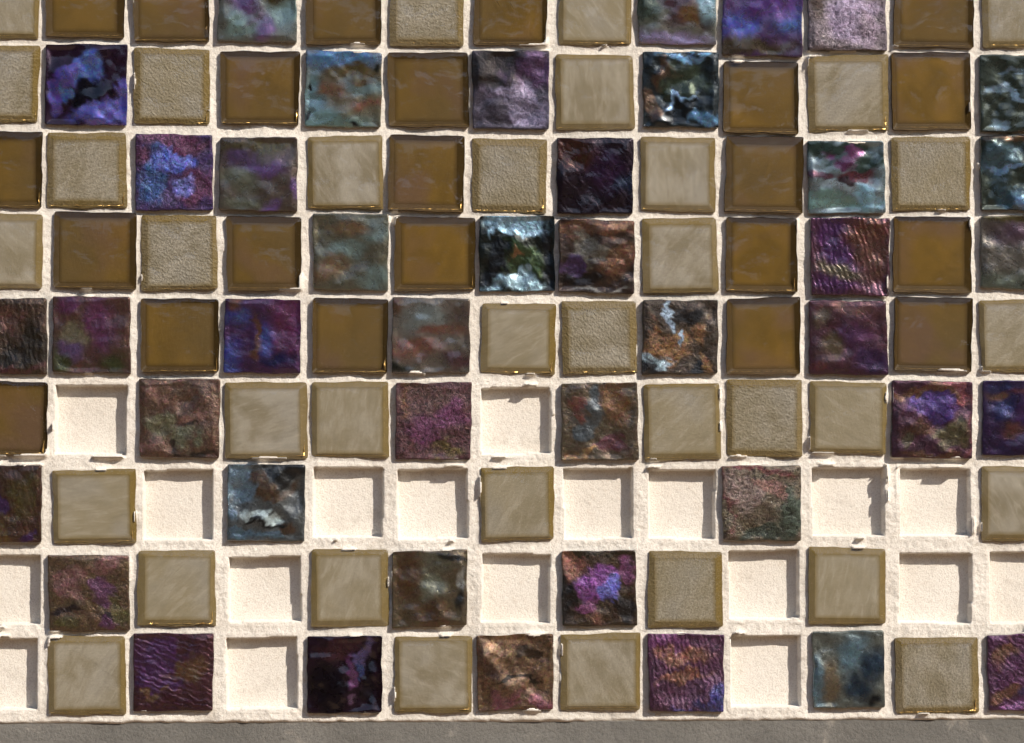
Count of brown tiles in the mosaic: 22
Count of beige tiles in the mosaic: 35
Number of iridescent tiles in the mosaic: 42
